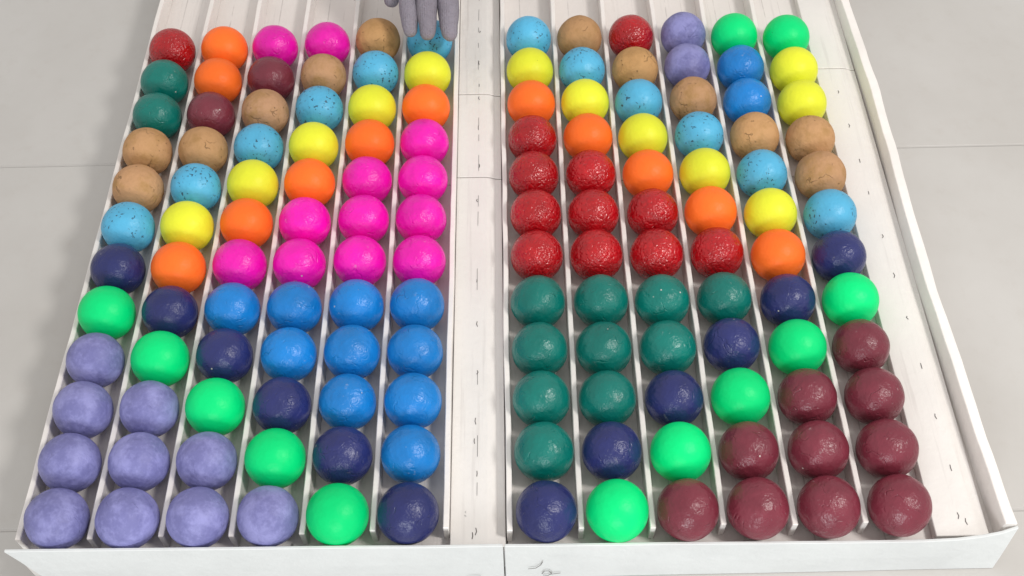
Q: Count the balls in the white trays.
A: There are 144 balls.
